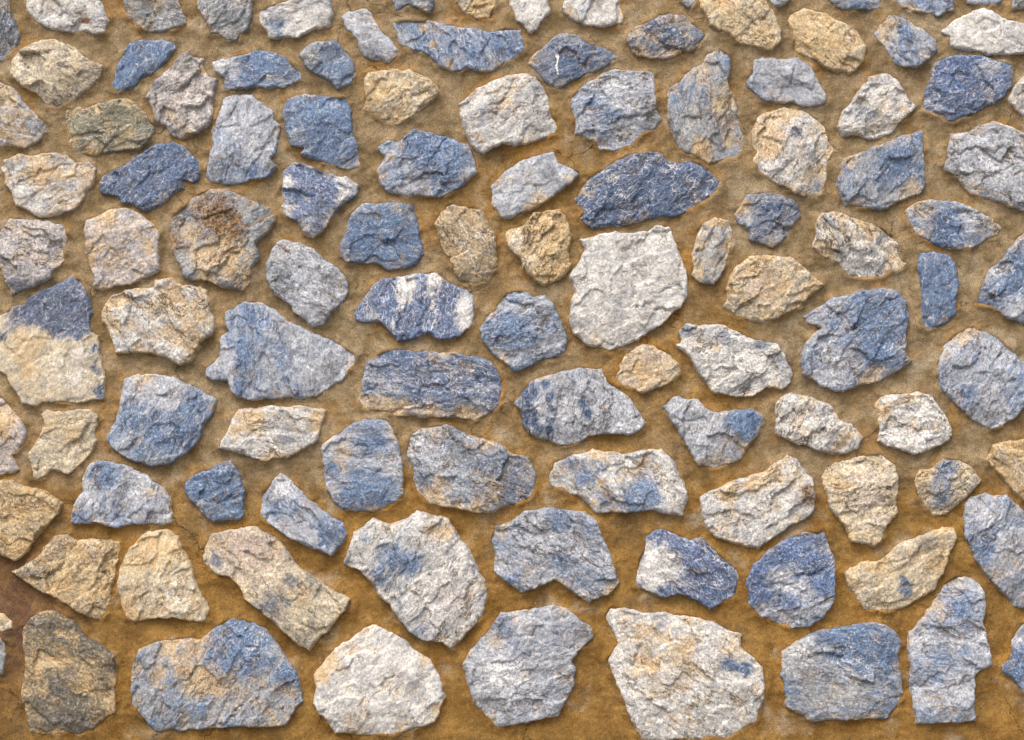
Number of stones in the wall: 112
